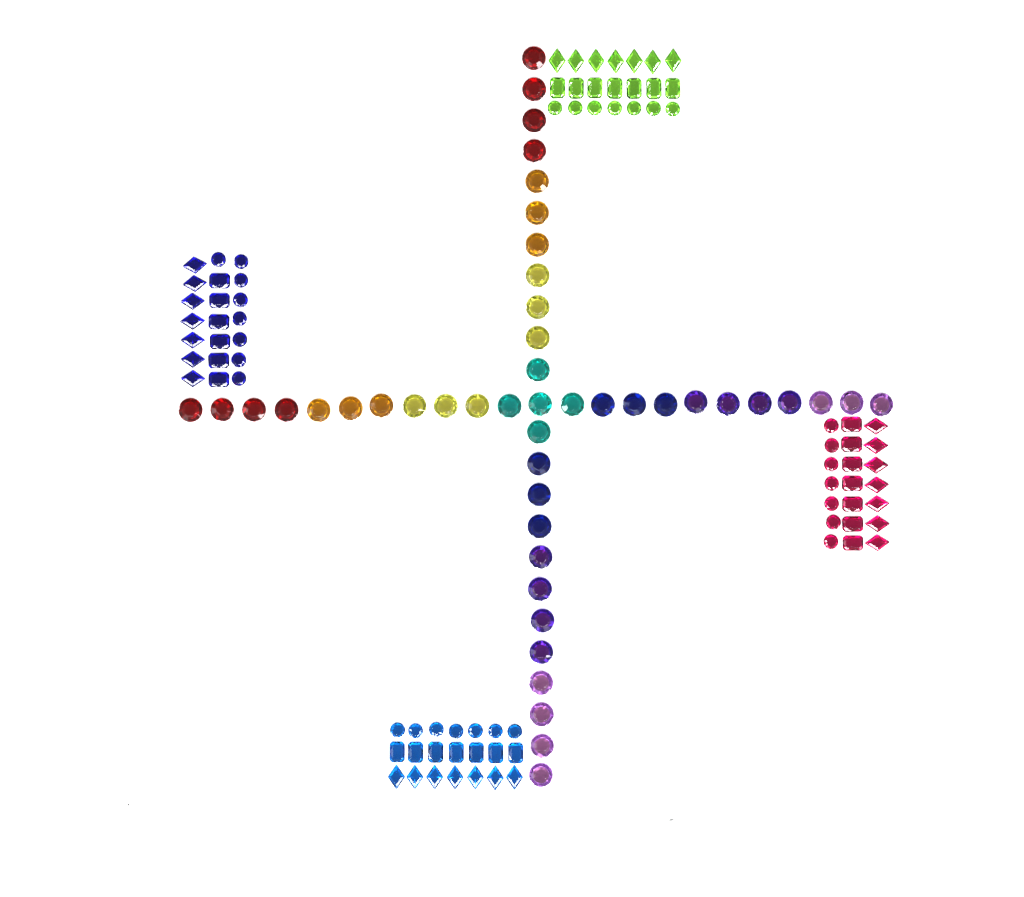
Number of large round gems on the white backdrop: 46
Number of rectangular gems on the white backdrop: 27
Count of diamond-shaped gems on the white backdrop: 28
